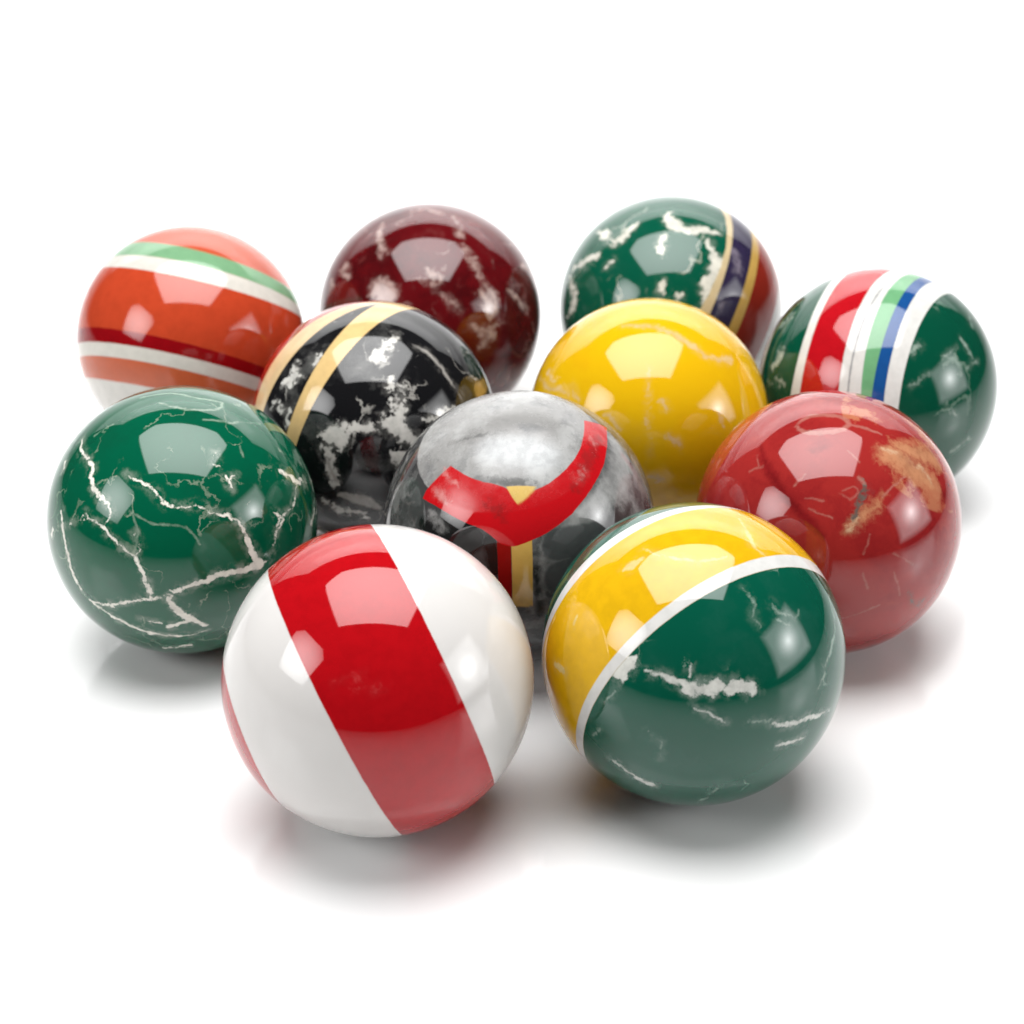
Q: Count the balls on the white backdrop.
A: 11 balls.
